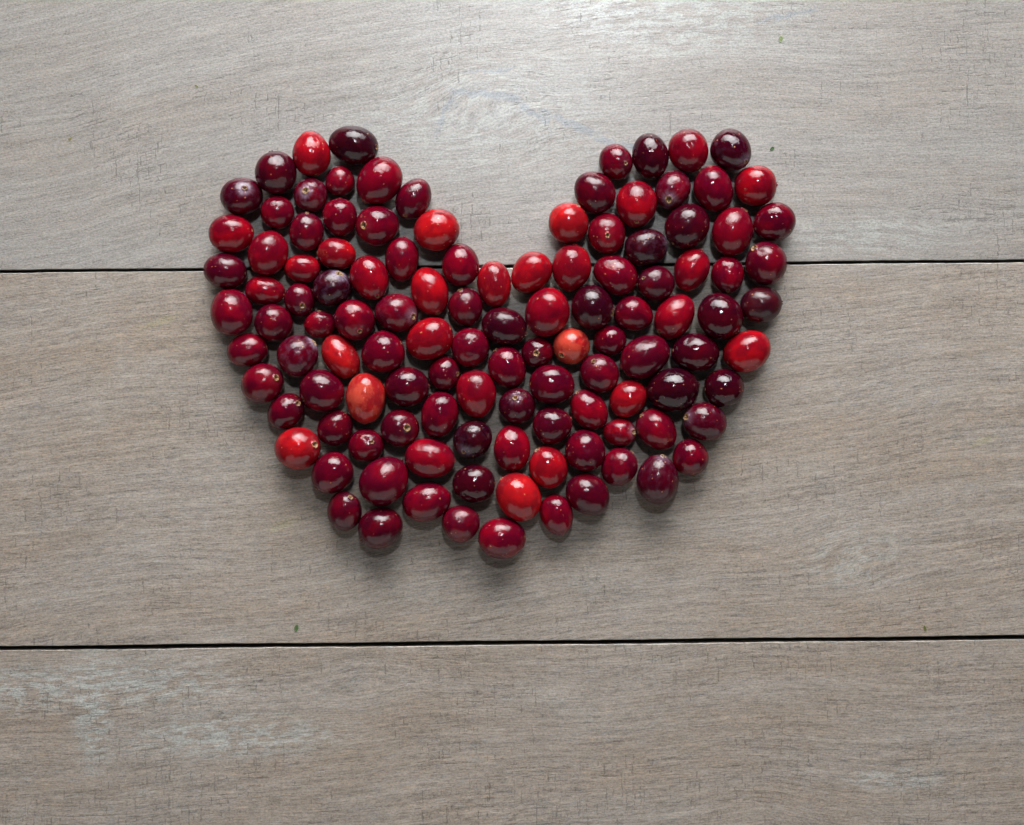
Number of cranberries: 116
